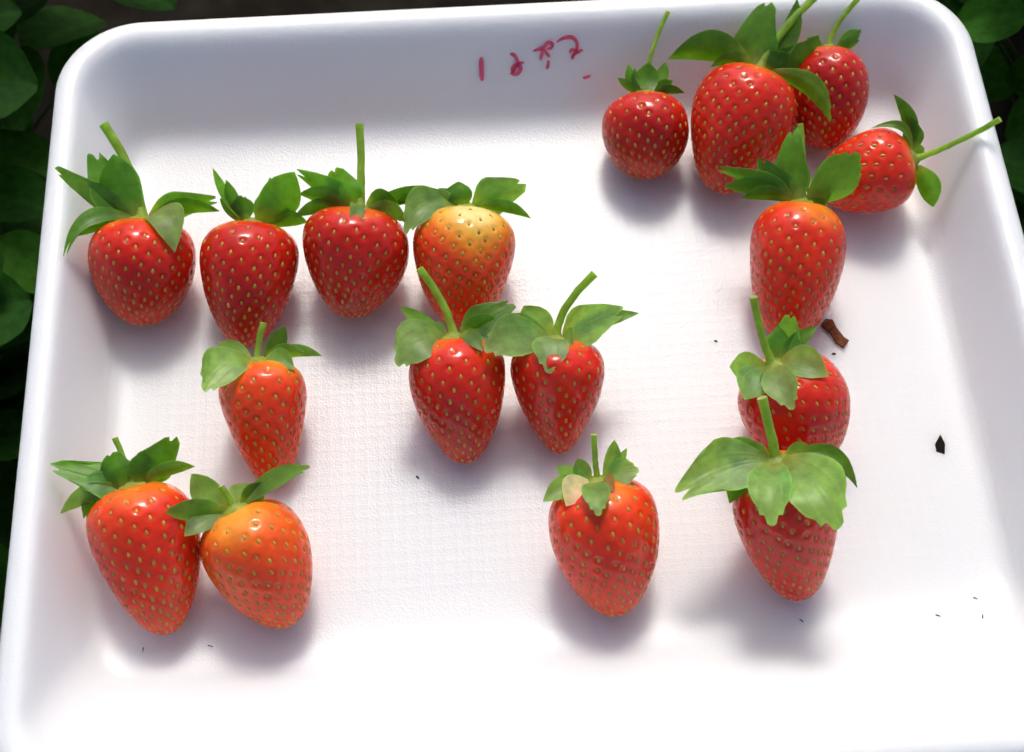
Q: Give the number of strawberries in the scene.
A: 17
